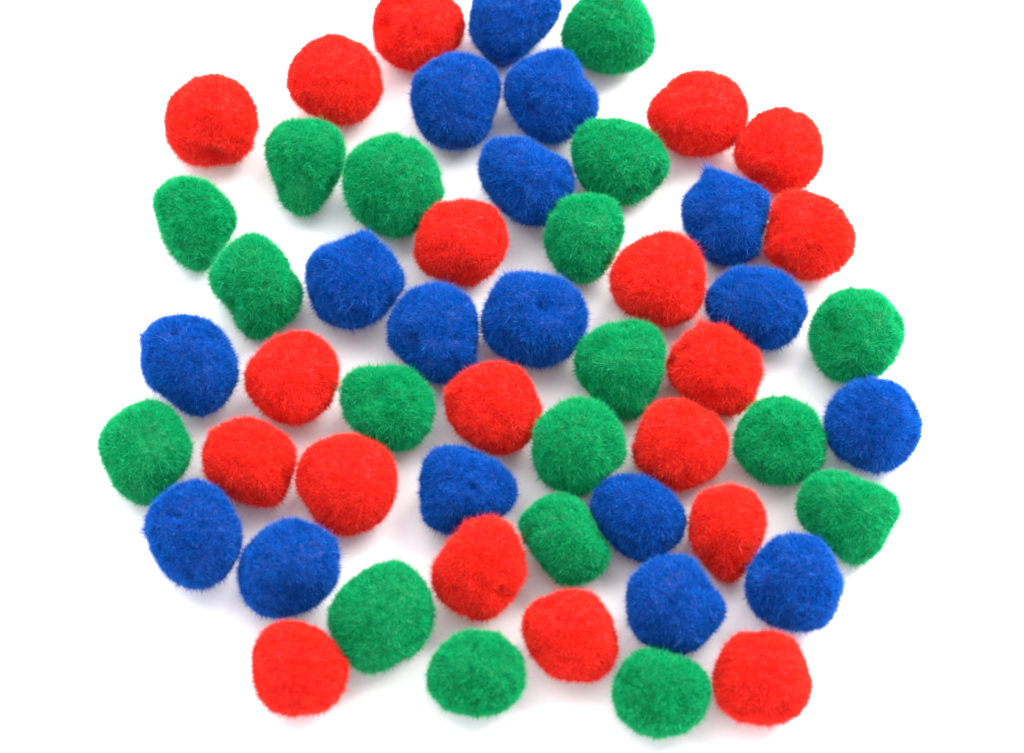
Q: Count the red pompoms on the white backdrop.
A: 19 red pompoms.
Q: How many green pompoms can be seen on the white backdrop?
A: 18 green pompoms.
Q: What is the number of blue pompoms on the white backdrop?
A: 17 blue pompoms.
